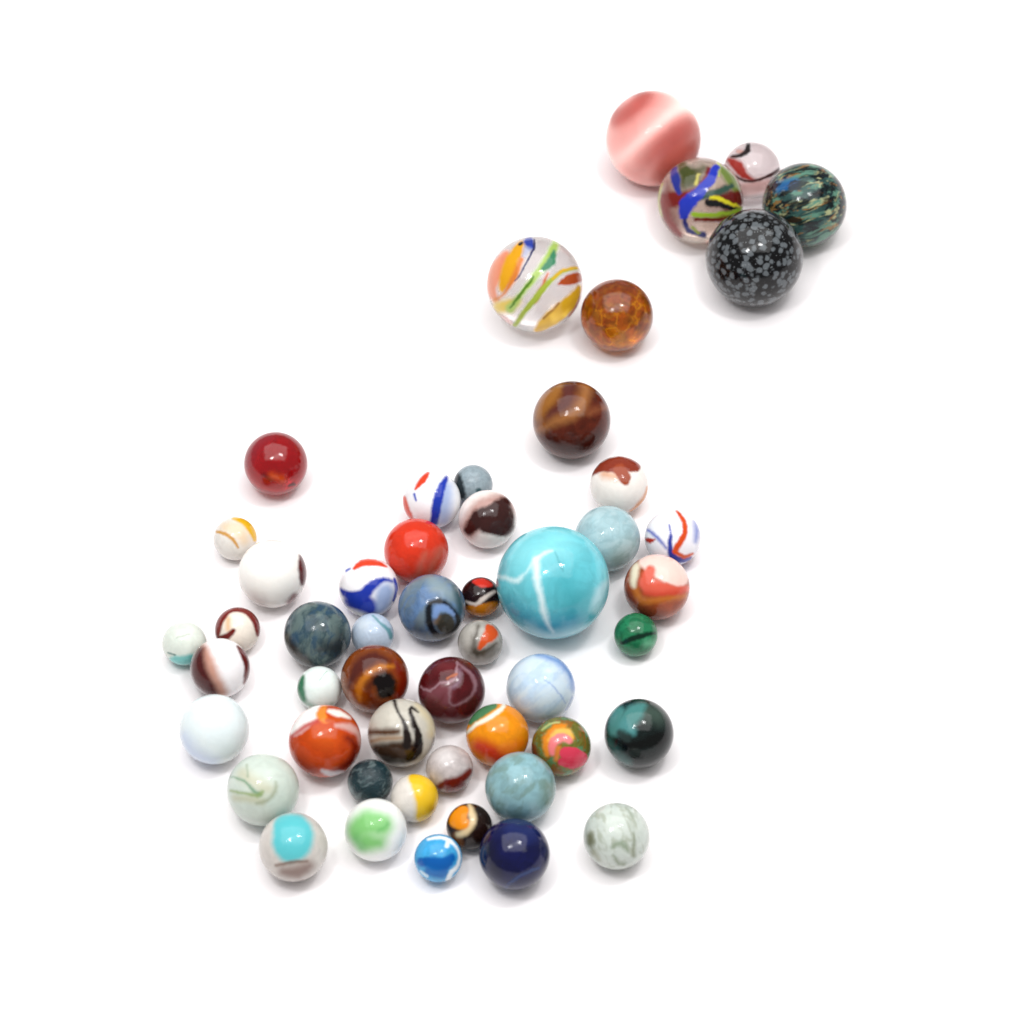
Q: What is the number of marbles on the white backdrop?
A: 51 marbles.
